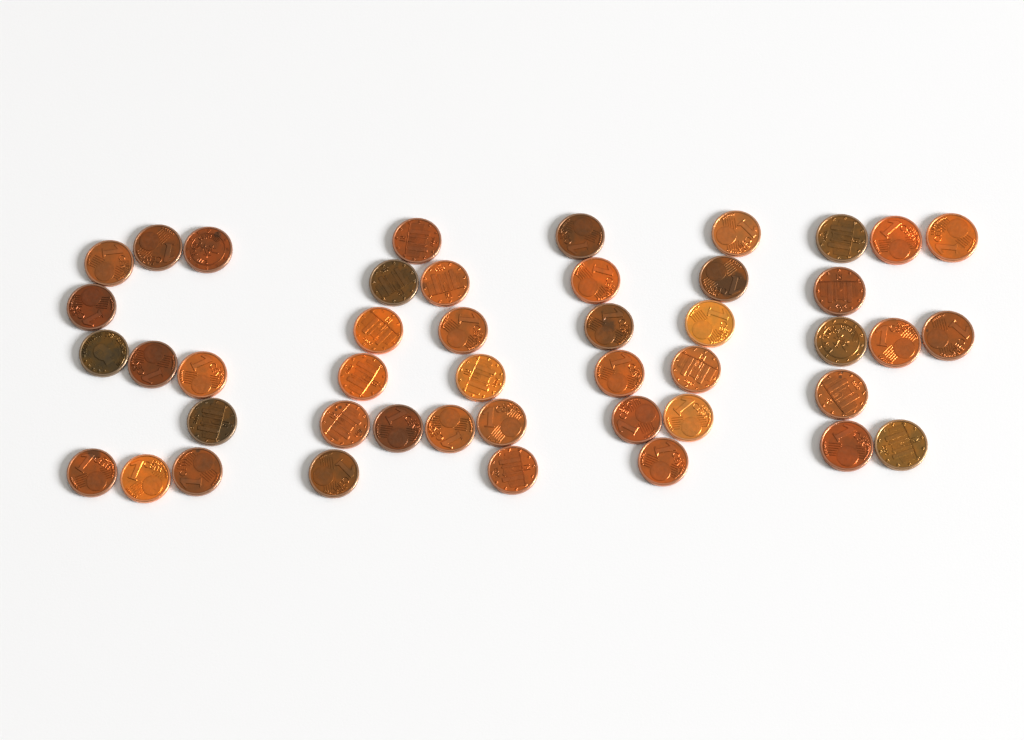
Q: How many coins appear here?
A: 45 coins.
